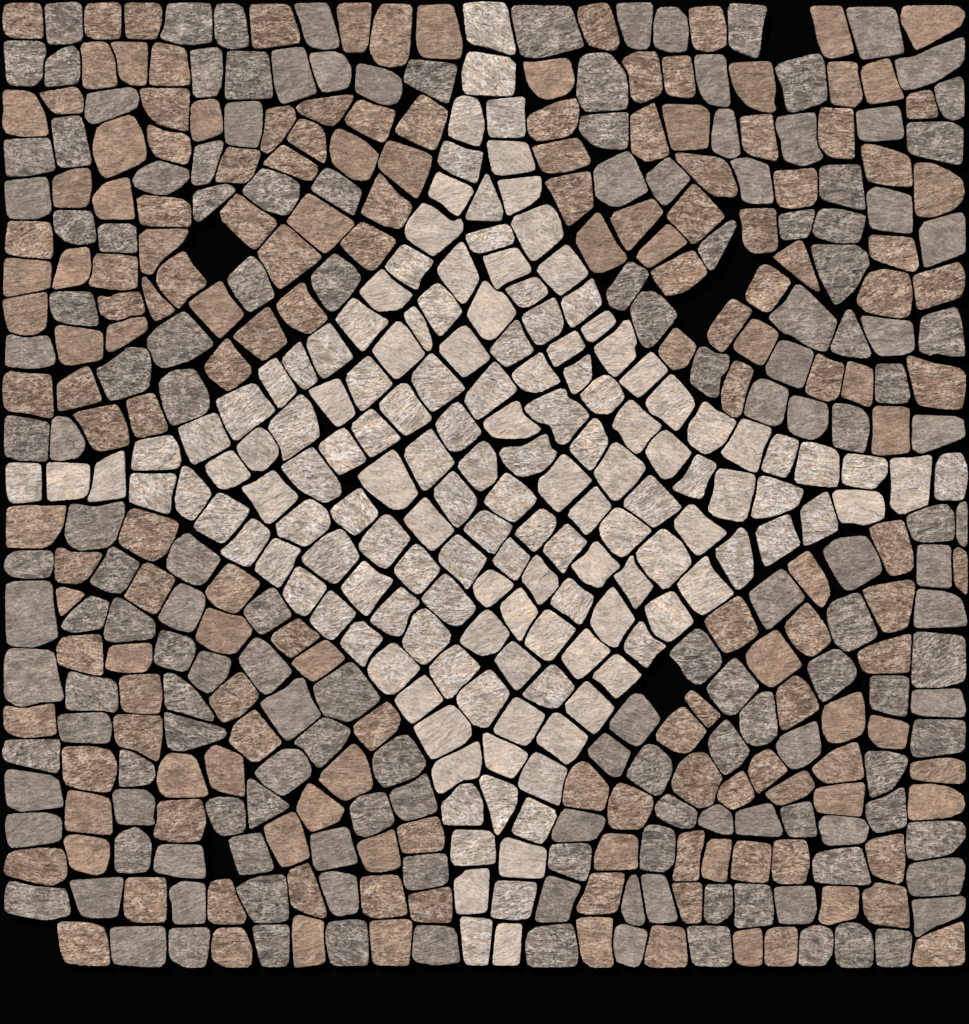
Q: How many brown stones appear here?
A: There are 169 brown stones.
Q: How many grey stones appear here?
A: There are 163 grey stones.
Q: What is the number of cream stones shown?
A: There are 148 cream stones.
